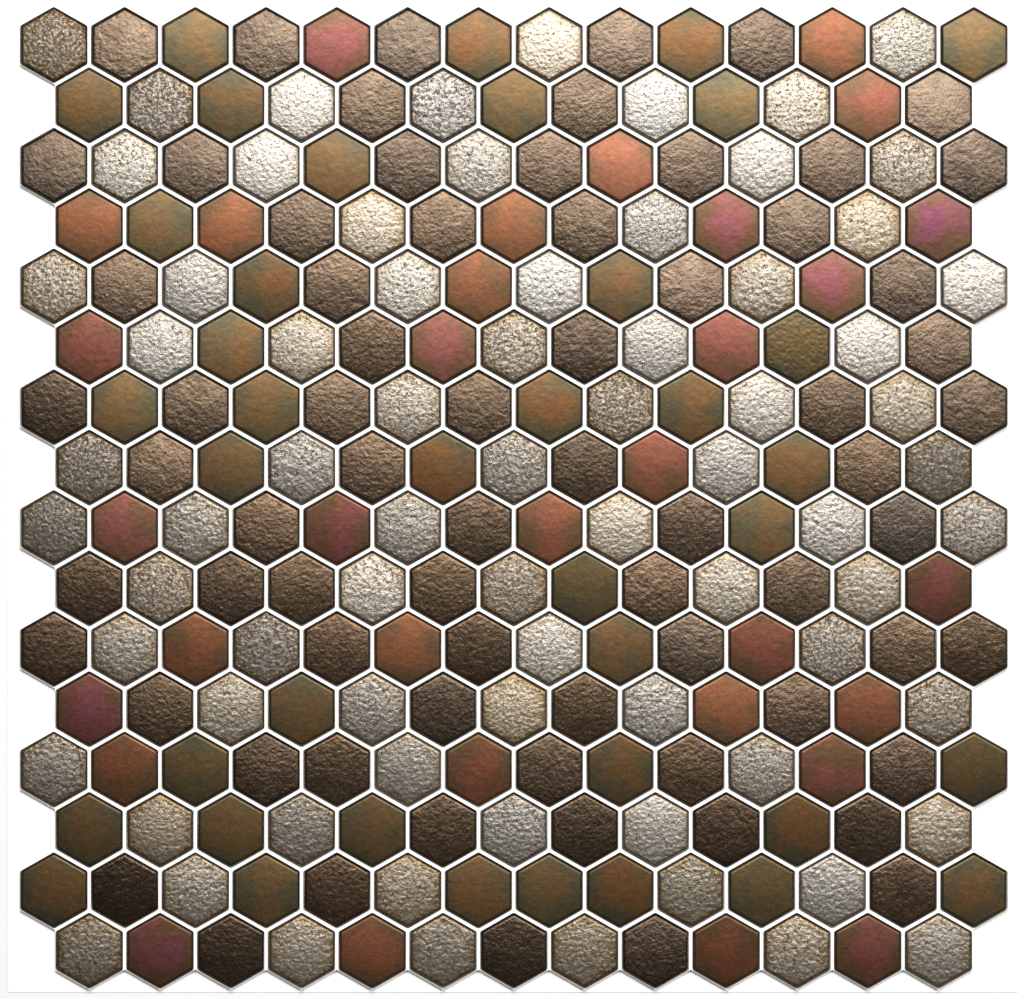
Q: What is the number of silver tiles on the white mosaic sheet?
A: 74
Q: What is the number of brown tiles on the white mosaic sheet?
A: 71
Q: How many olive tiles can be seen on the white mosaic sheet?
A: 39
